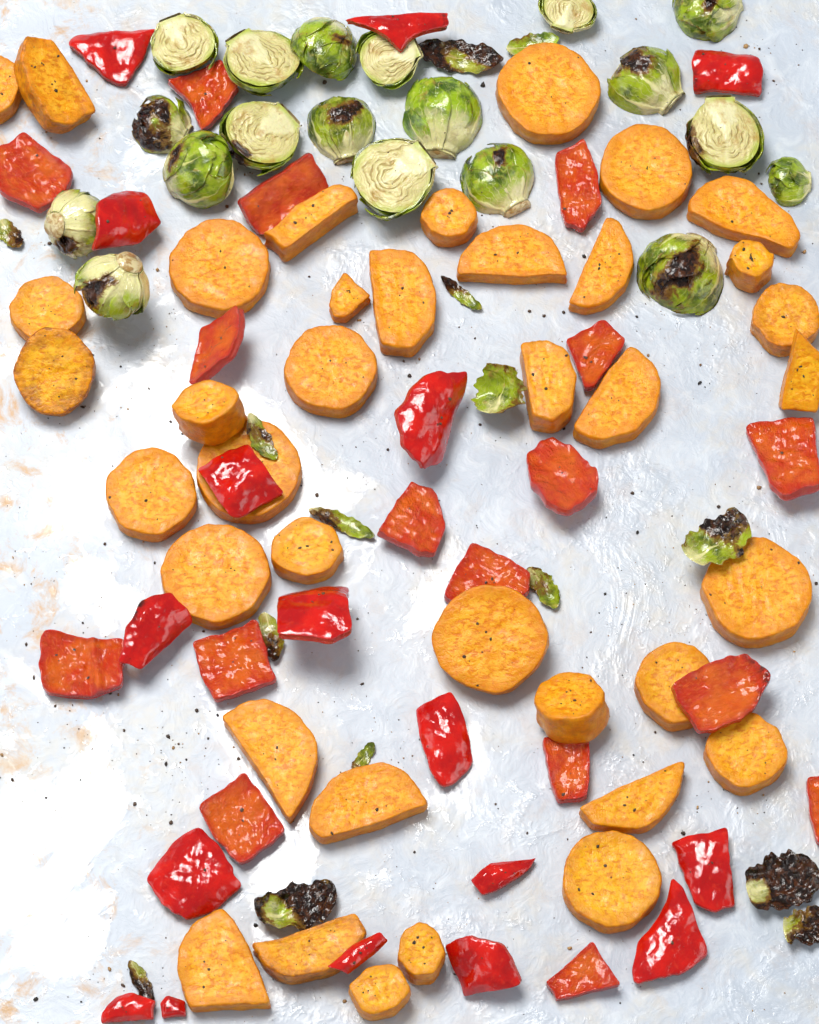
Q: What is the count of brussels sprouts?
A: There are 19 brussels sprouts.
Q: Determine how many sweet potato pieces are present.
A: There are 38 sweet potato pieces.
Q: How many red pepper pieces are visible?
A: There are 34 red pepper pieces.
